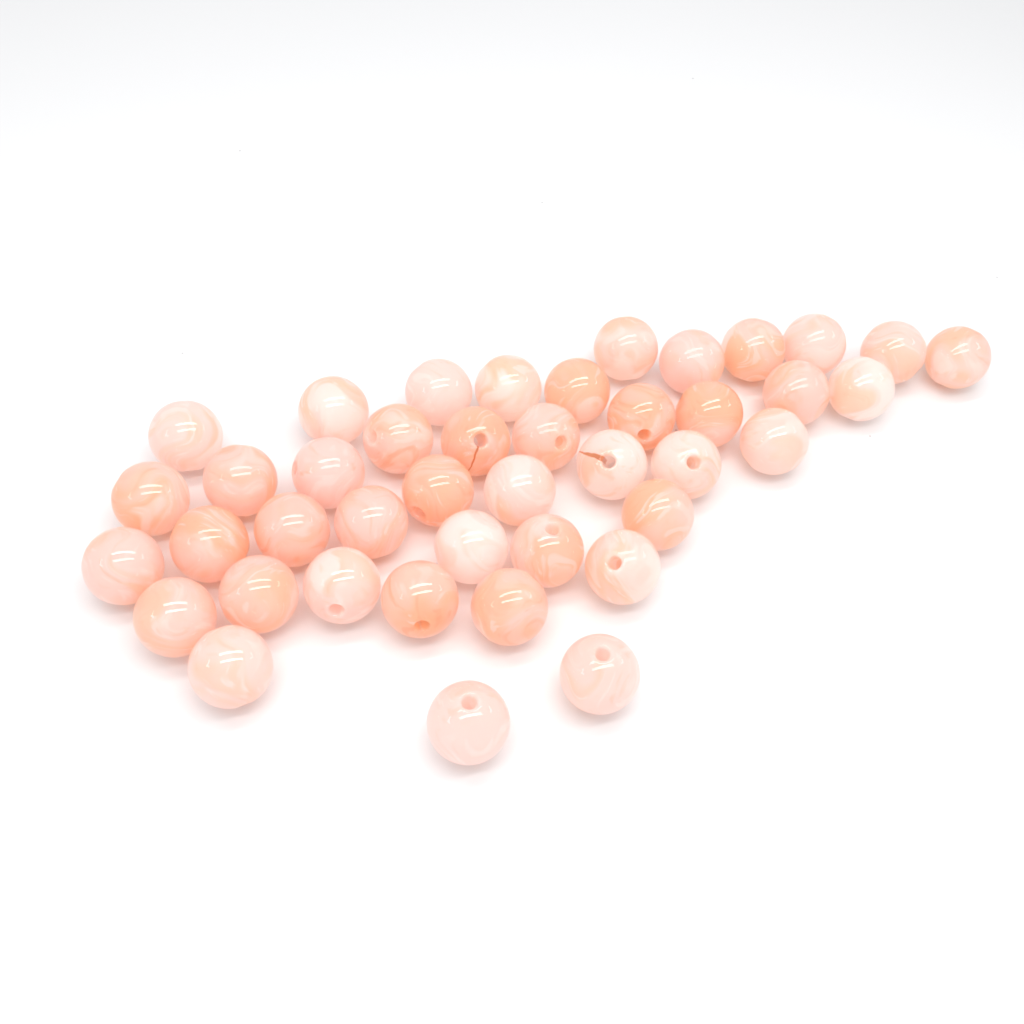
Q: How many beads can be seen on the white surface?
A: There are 42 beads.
